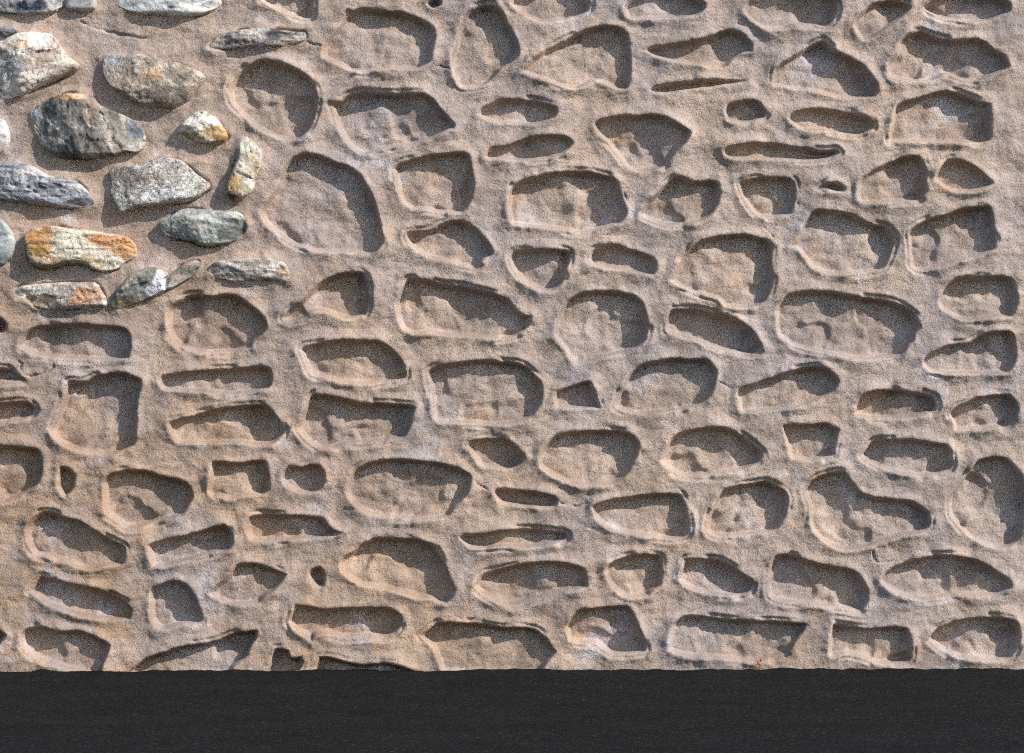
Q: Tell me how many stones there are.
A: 19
